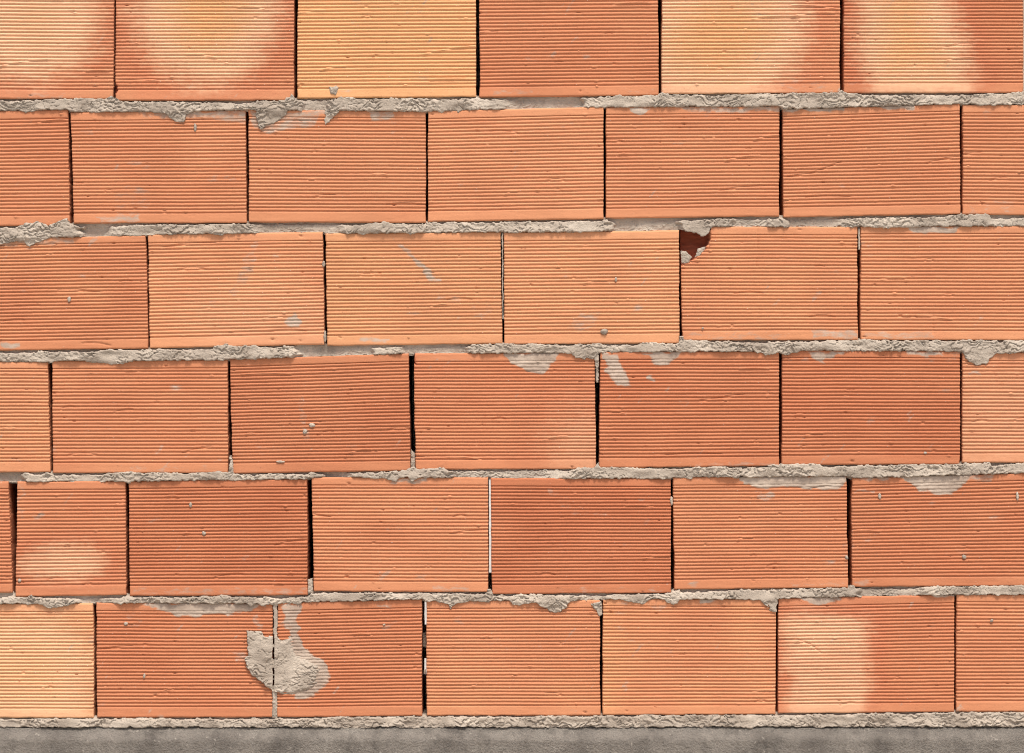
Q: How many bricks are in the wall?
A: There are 40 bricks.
